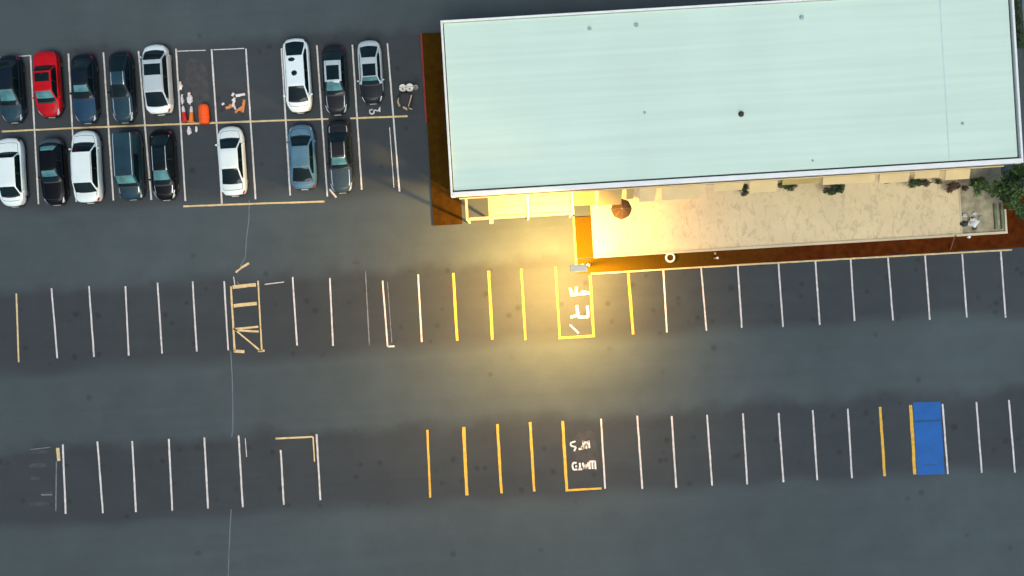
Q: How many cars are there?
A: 16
